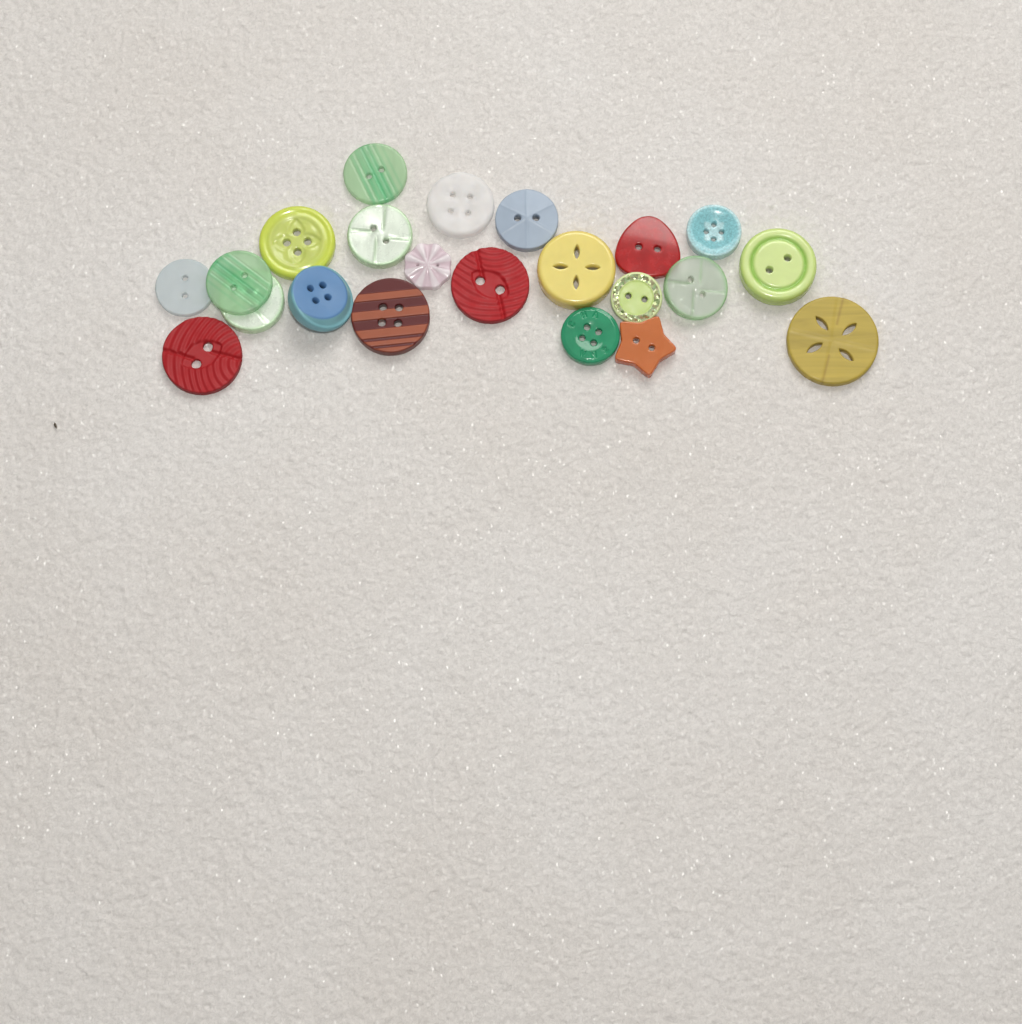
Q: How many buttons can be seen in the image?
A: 22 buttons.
